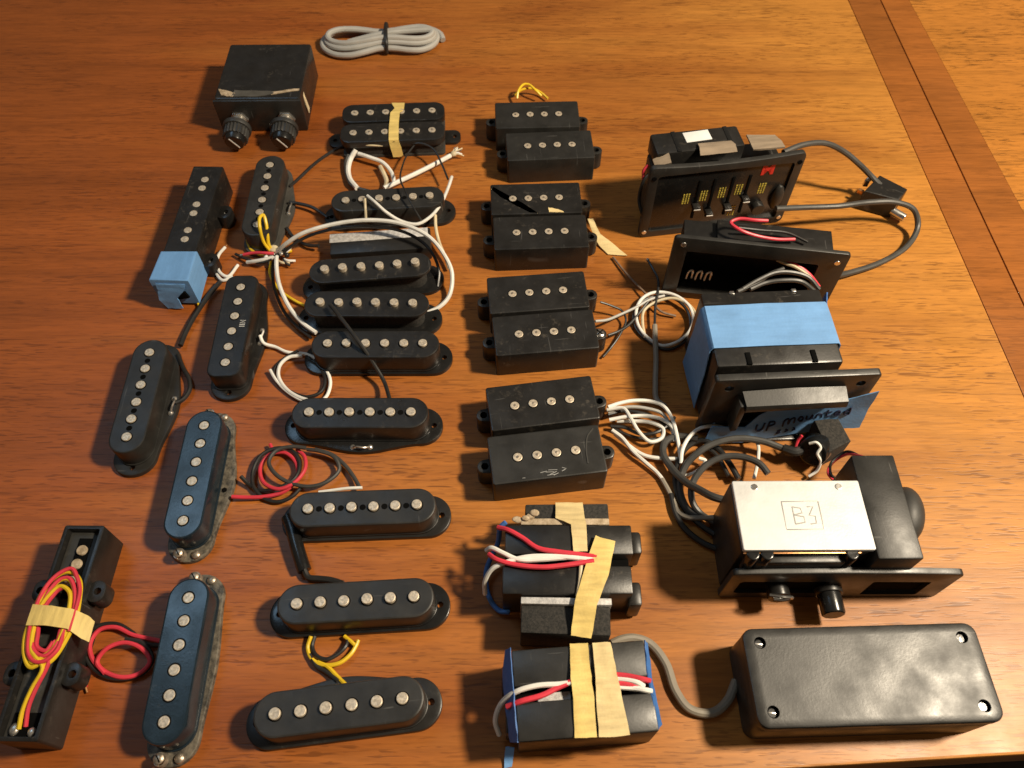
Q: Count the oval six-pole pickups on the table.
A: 13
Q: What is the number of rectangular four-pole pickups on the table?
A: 8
